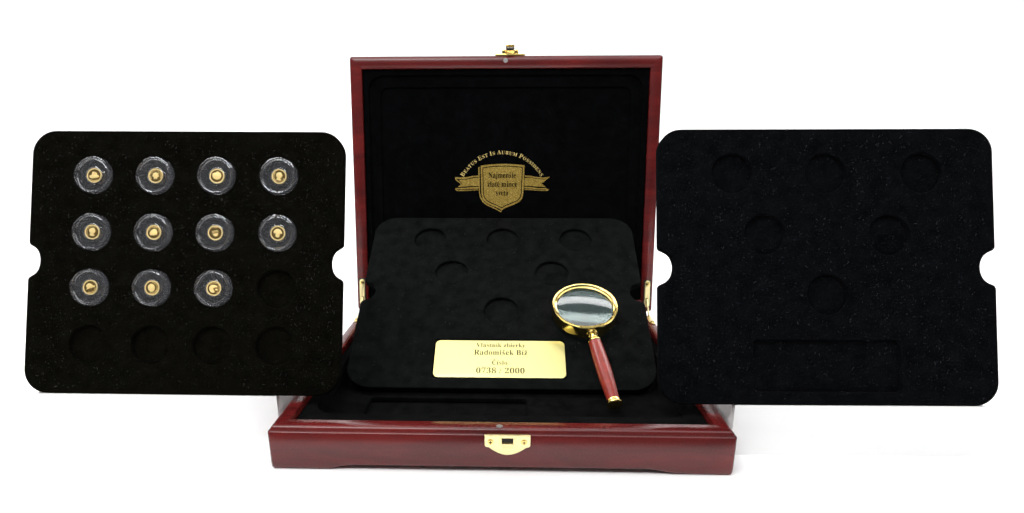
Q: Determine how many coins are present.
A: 11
